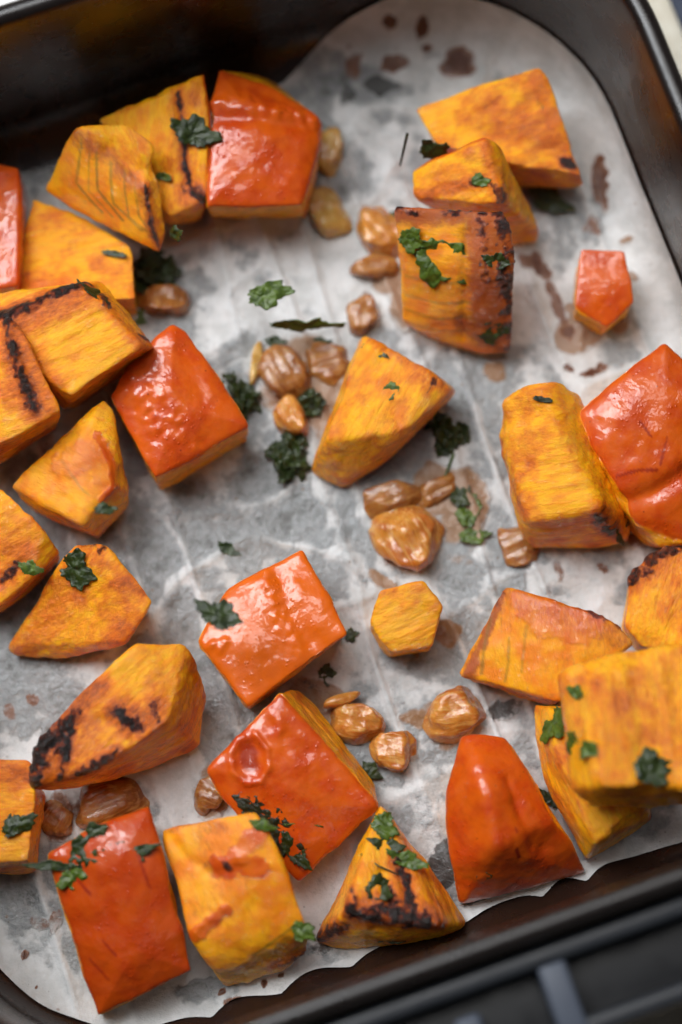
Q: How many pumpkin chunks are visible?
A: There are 31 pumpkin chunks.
